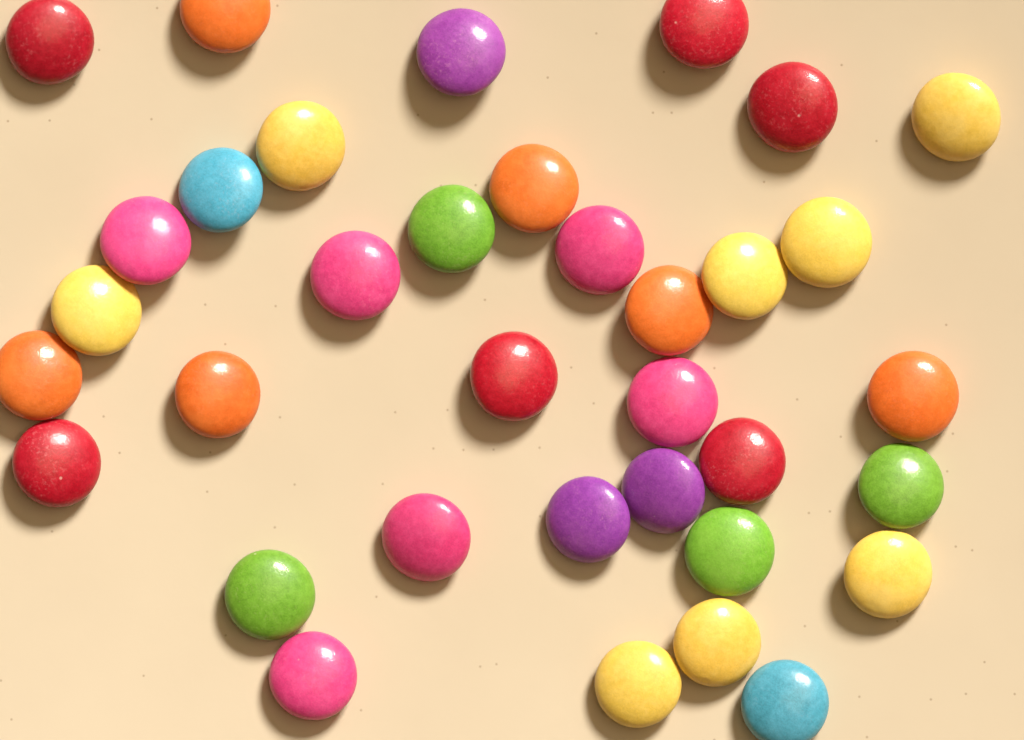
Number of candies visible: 35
